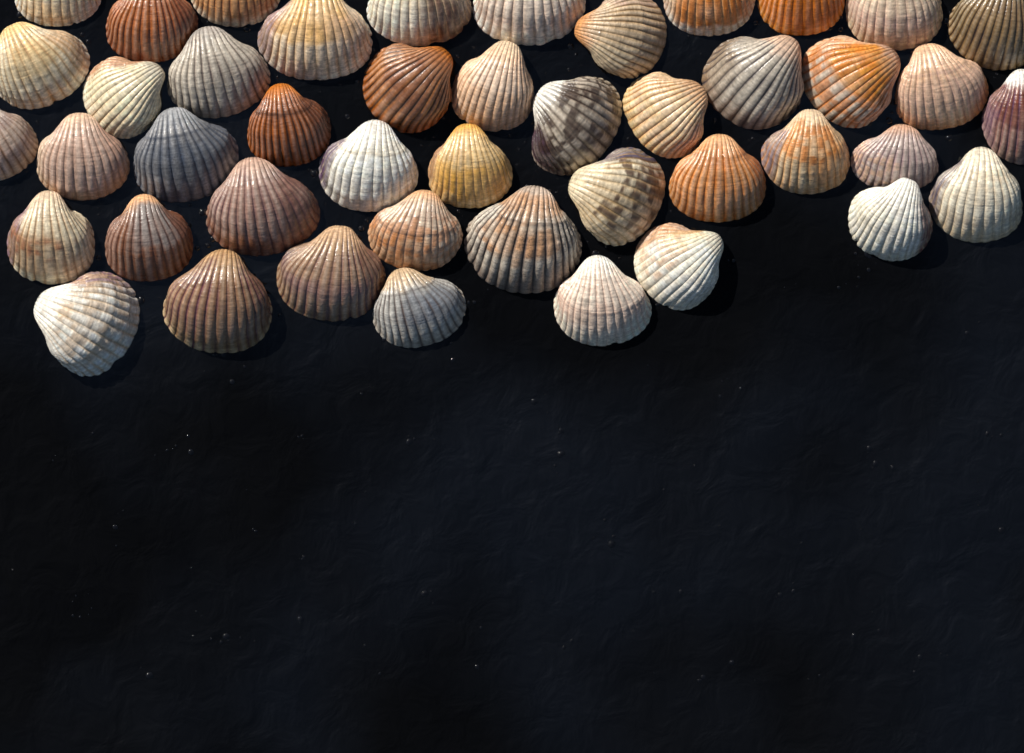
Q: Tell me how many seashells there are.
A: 45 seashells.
